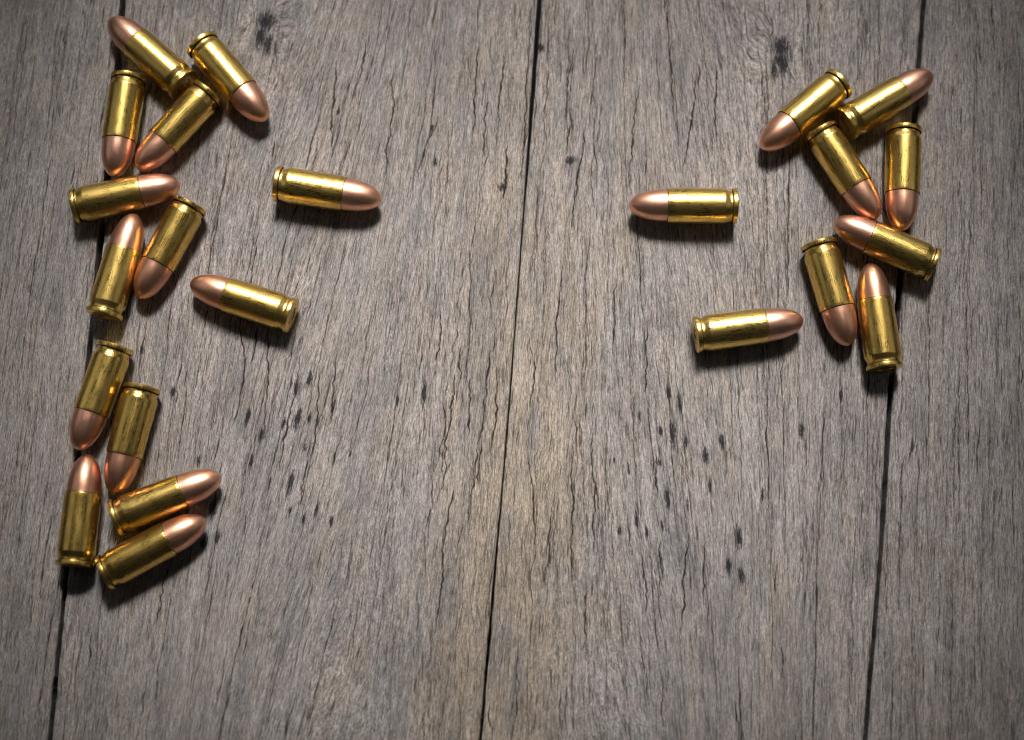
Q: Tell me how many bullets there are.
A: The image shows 23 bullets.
